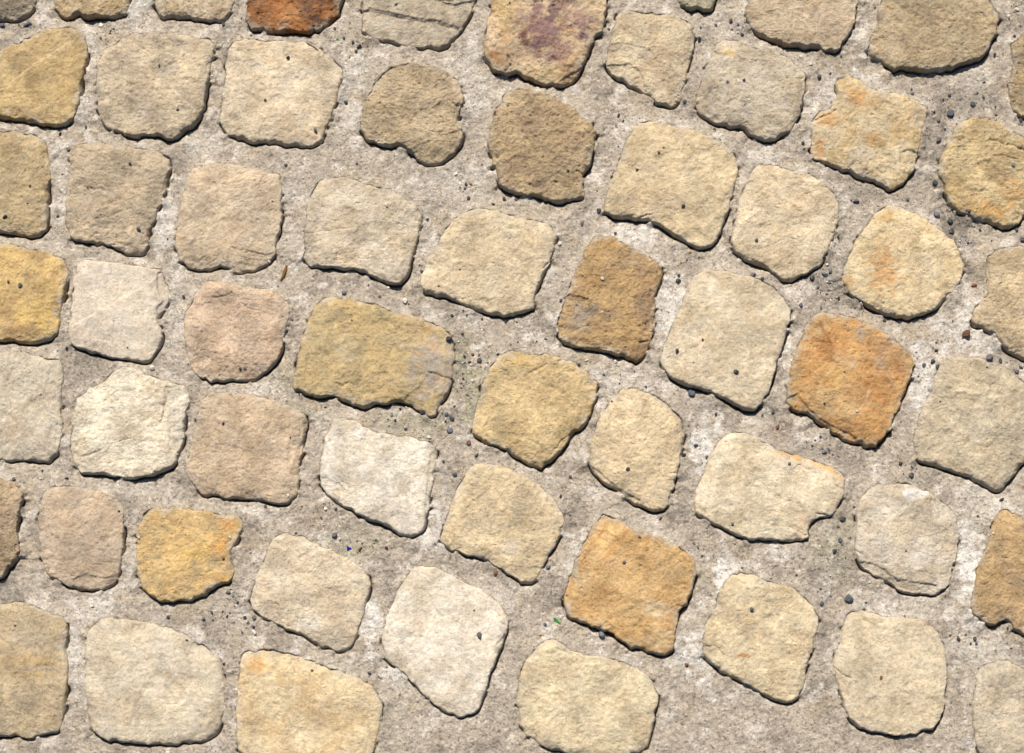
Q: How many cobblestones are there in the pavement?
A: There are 59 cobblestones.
